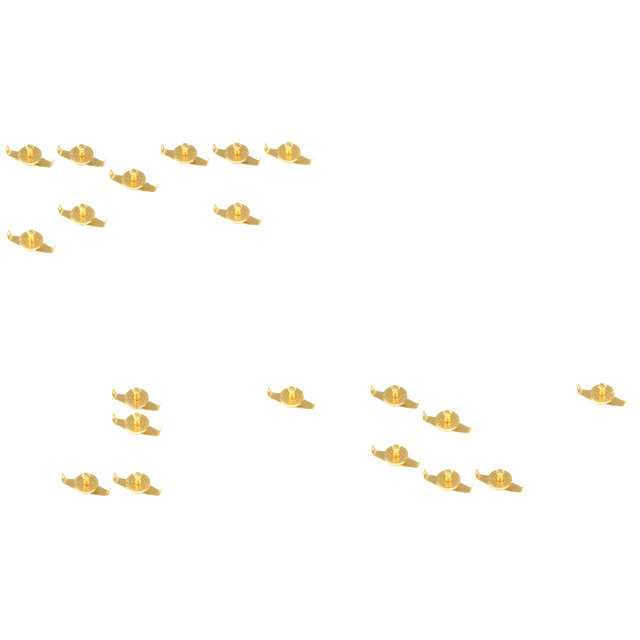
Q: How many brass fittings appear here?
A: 20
